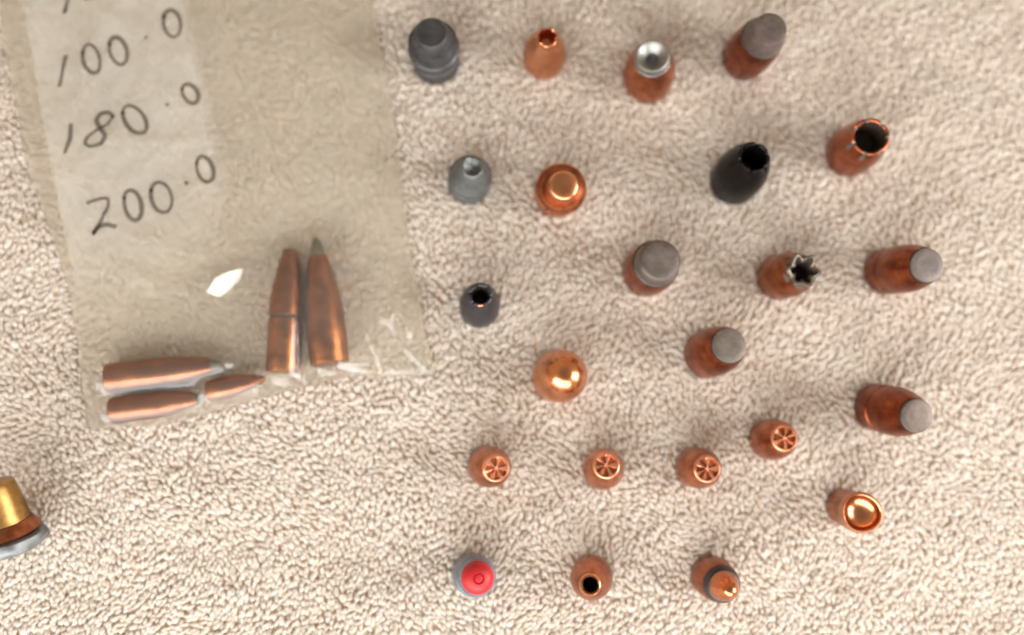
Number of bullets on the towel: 28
